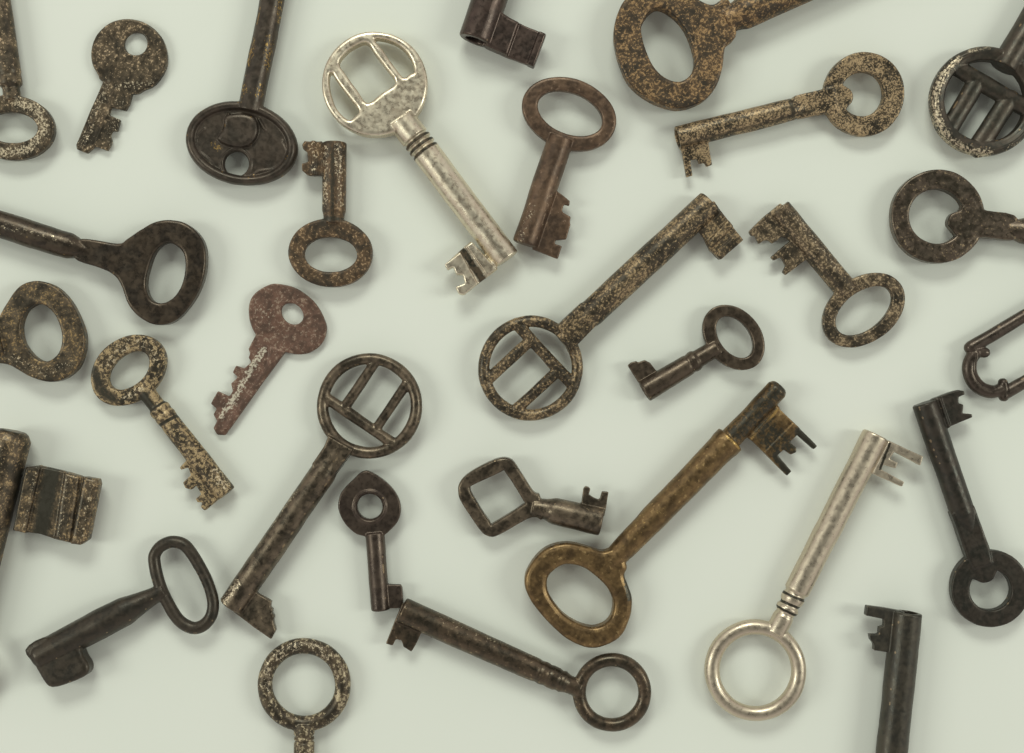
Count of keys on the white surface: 30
